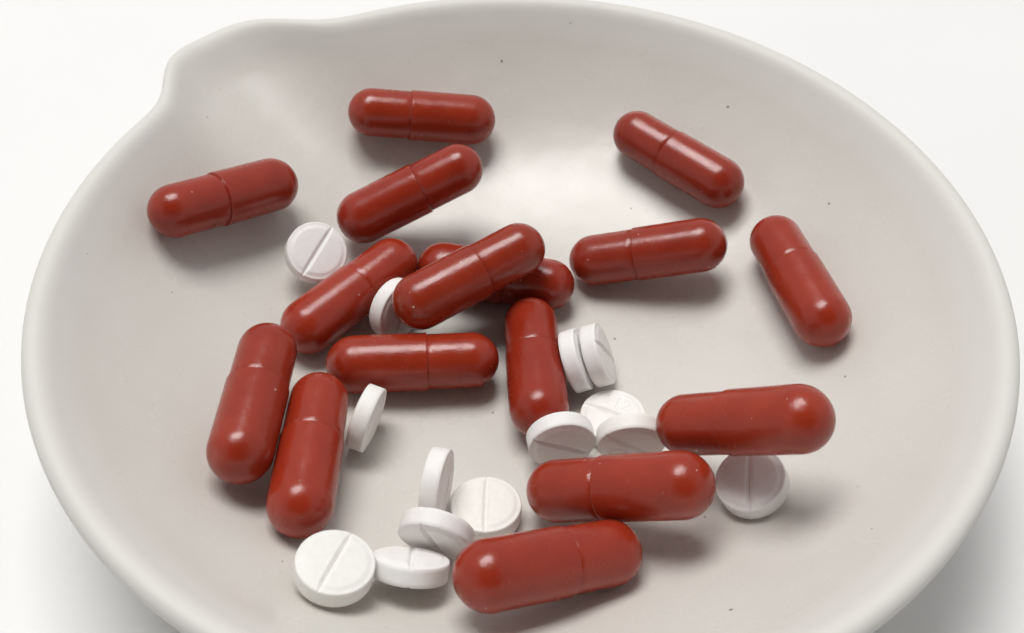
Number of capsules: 16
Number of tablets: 14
